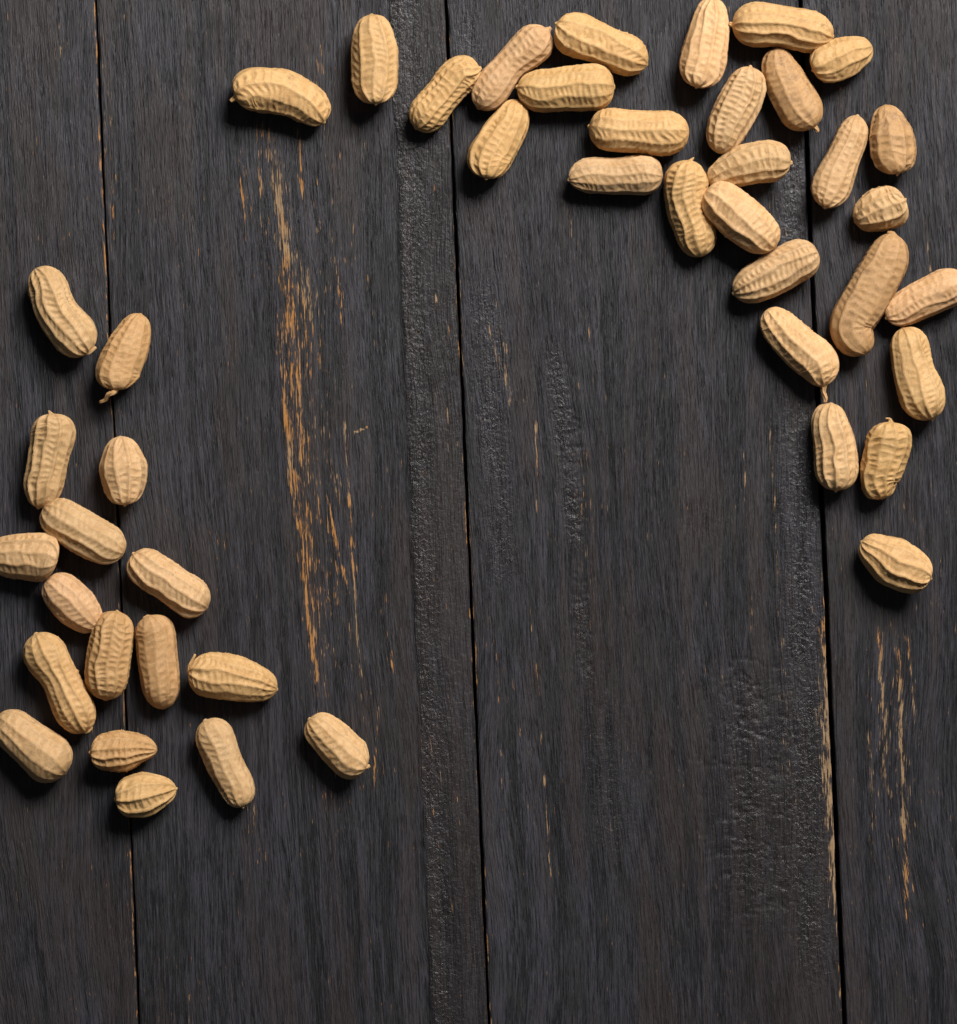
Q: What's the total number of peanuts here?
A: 45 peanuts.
